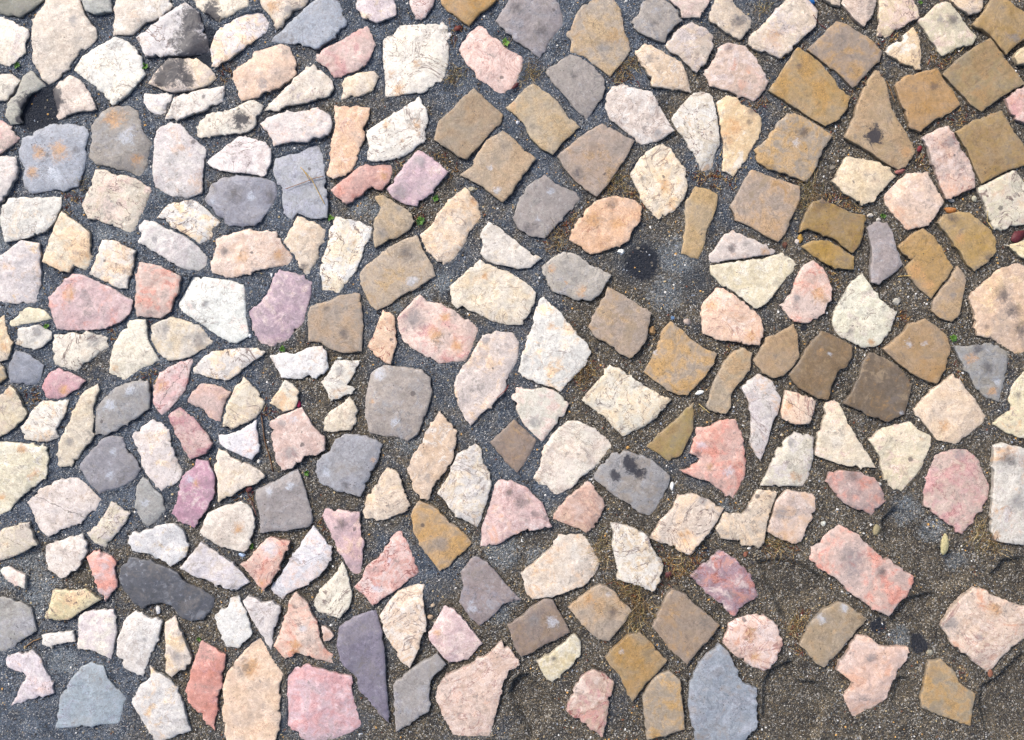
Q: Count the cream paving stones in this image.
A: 119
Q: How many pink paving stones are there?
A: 50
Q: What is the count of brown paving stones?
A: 42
